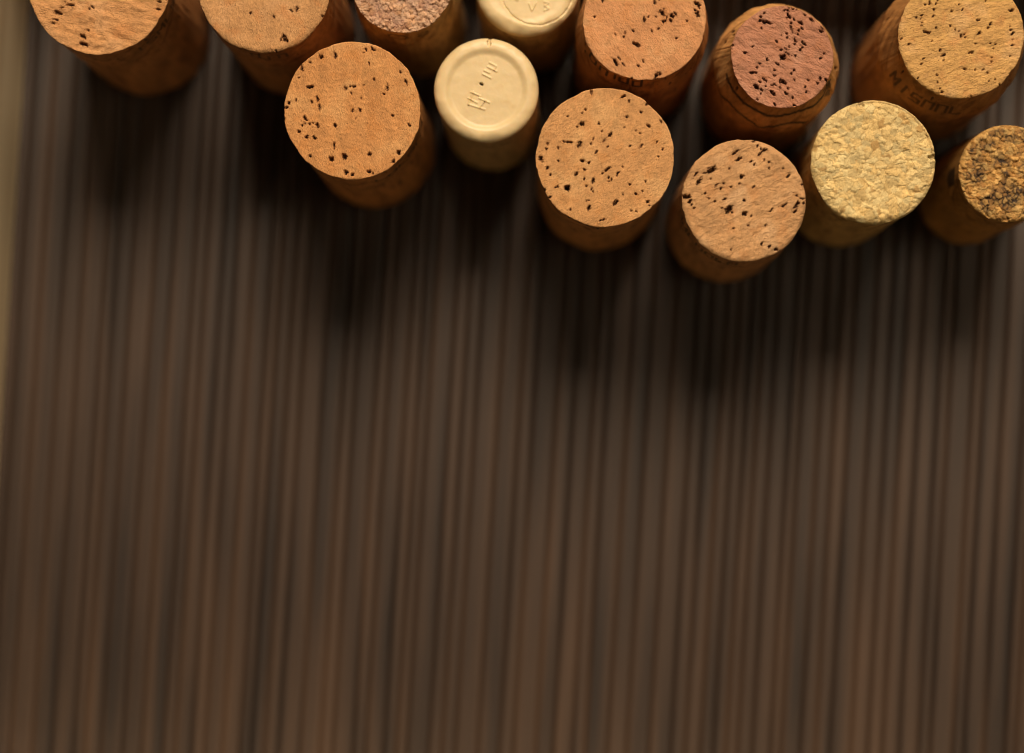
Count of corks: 13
